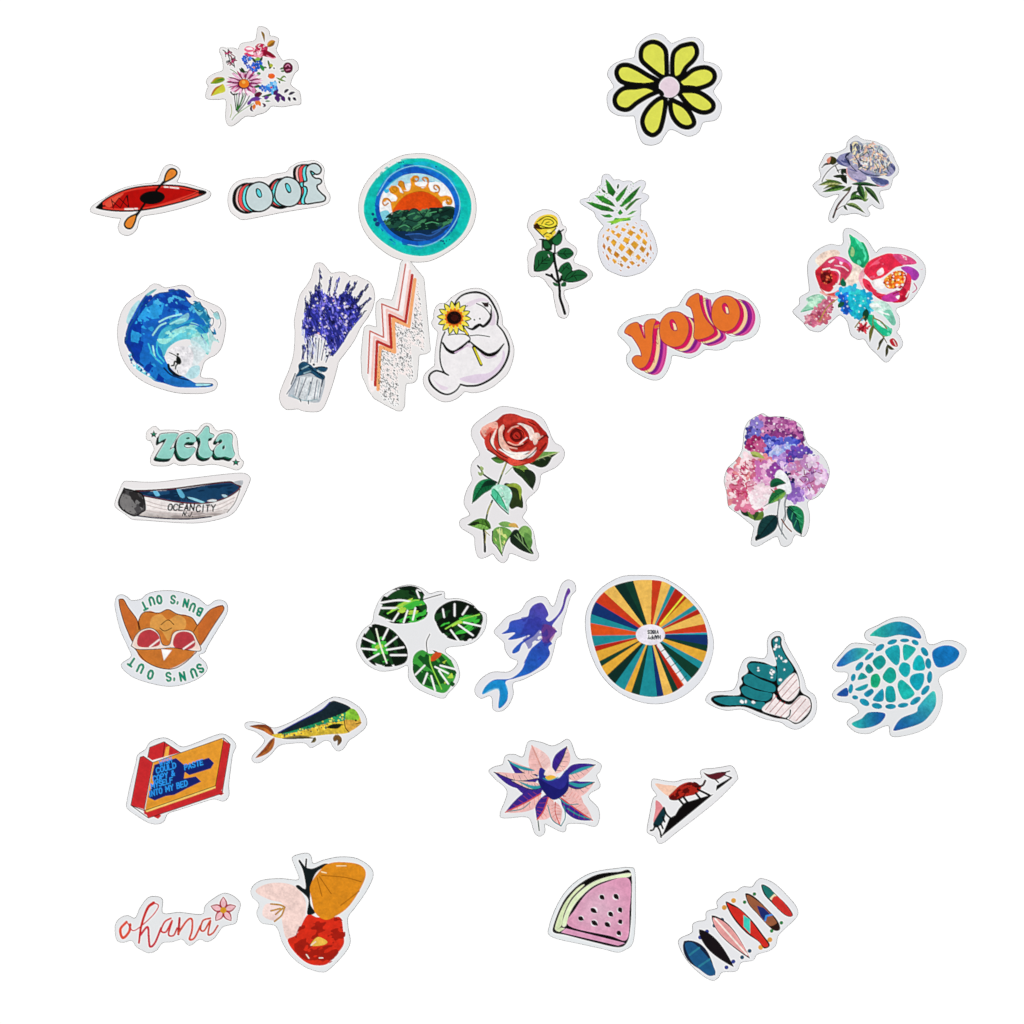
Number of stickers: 32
